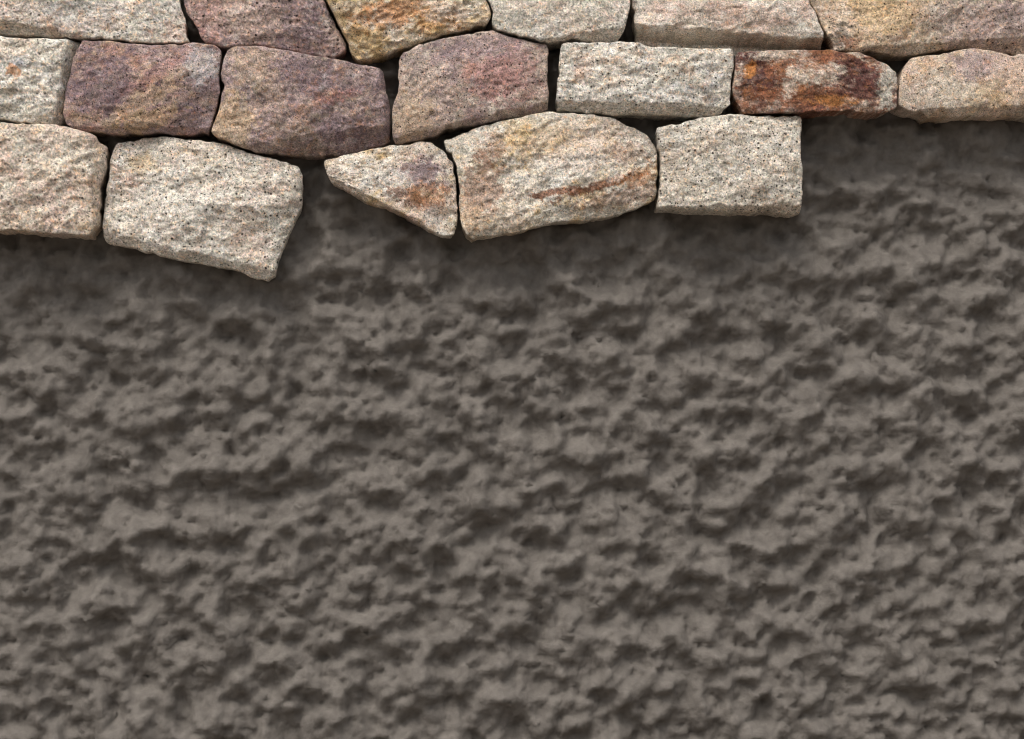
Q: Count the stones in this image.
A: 18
